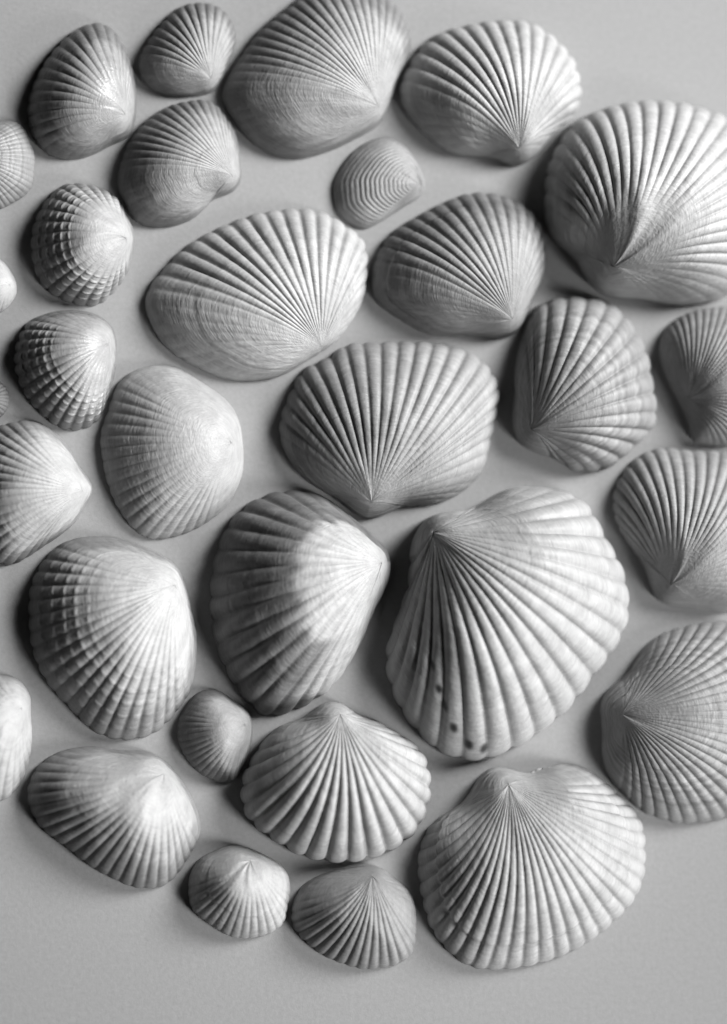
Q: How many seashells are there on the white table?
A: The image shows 31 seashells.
